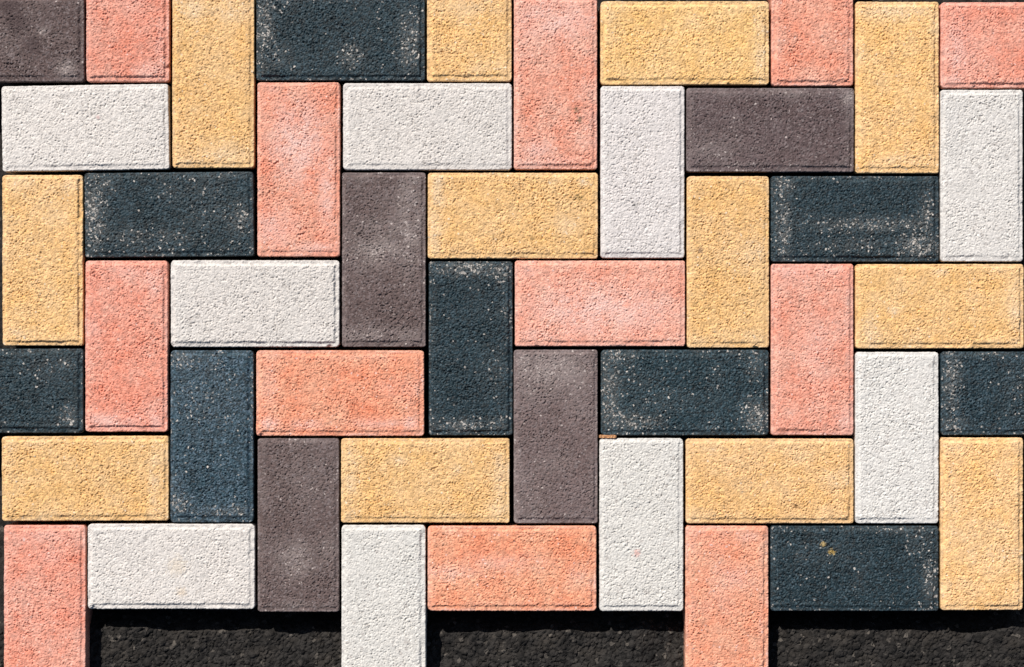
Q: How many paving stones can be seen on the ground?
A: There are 47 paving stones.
